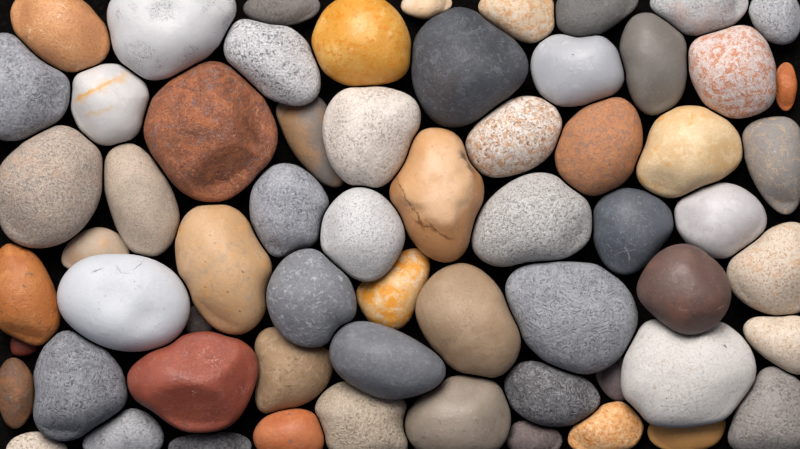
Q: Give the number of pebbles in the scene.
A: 63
